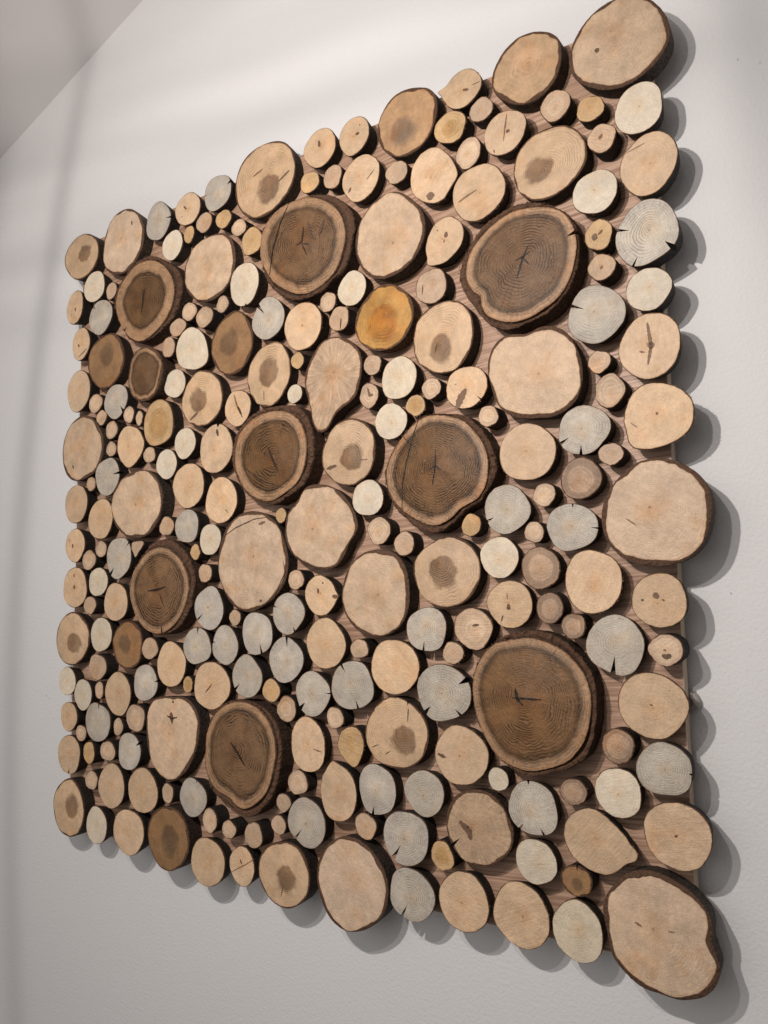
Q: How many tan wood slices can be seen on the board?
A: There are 200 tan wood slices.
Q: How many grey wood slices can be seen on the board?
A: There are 36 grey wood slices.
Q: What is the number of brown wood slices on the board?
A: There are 14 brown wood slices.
